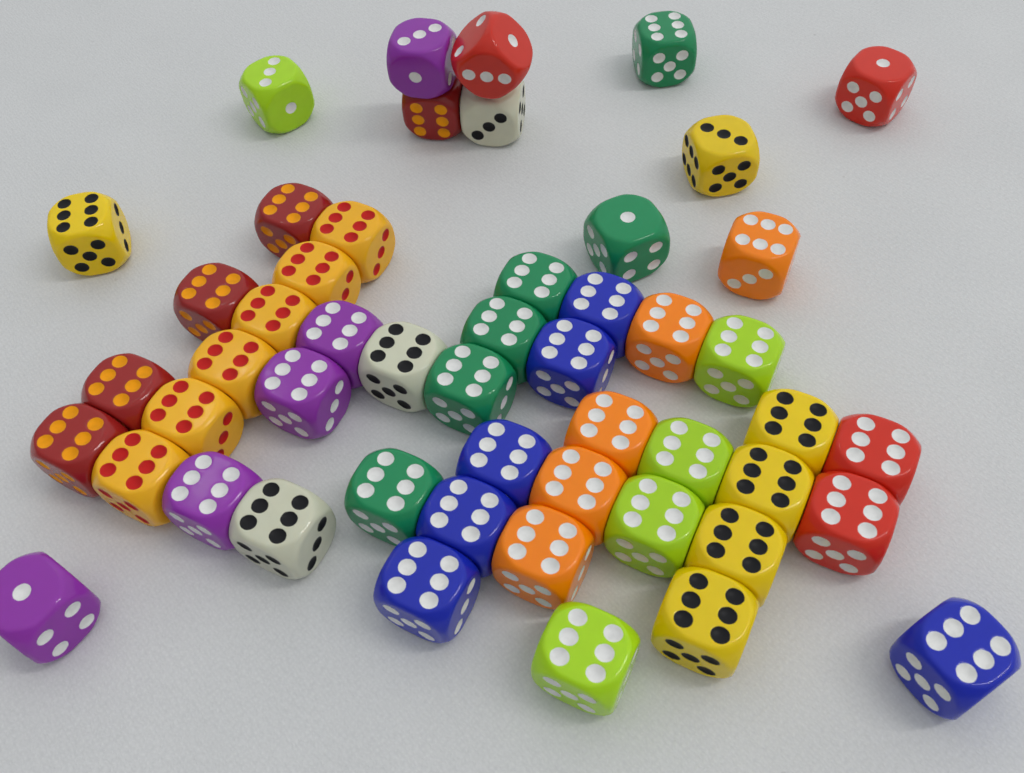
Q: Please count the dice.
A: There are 51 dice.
